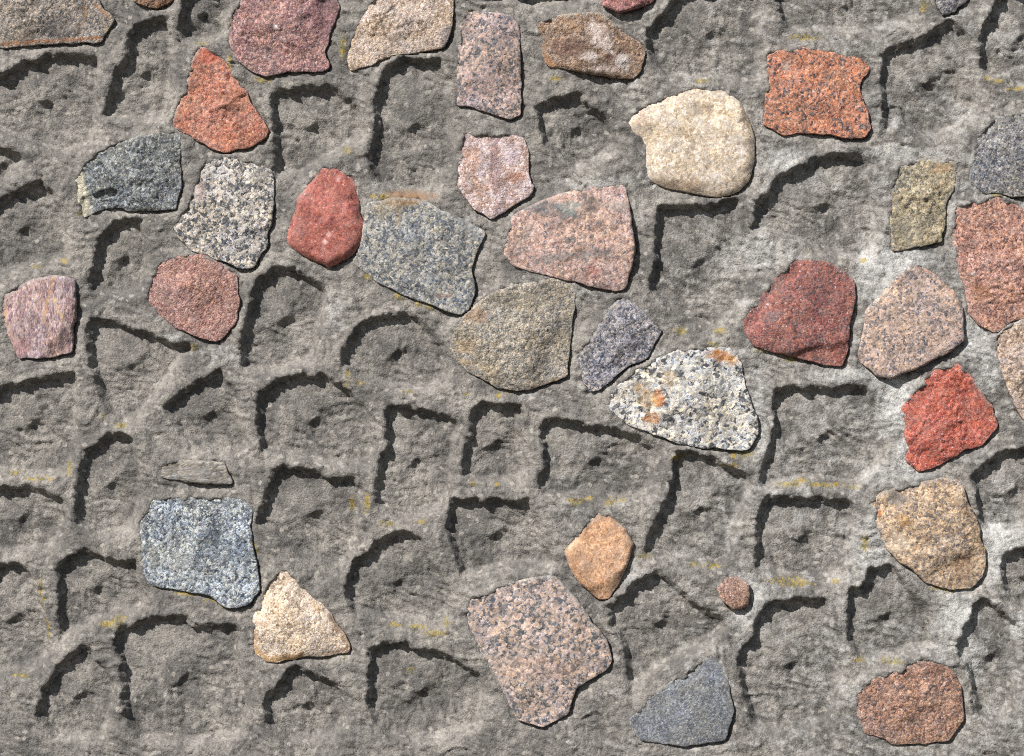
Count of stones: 38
